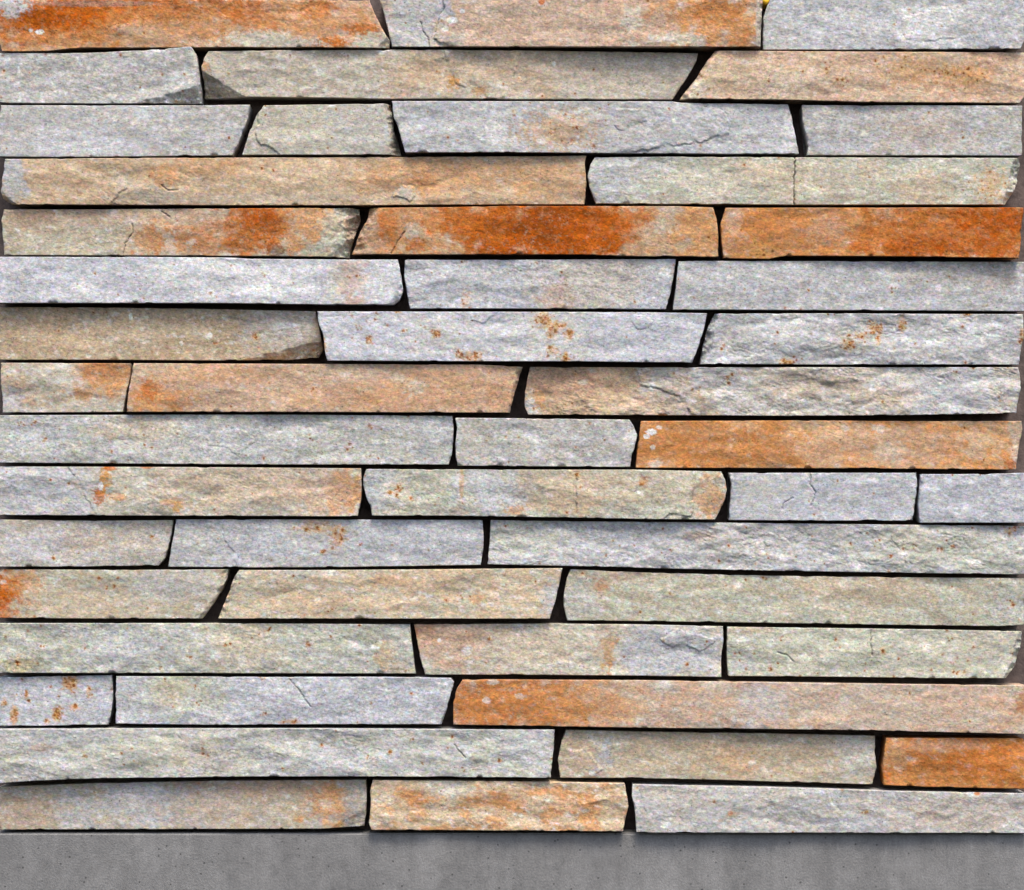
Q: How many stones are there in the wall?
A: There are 49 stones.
